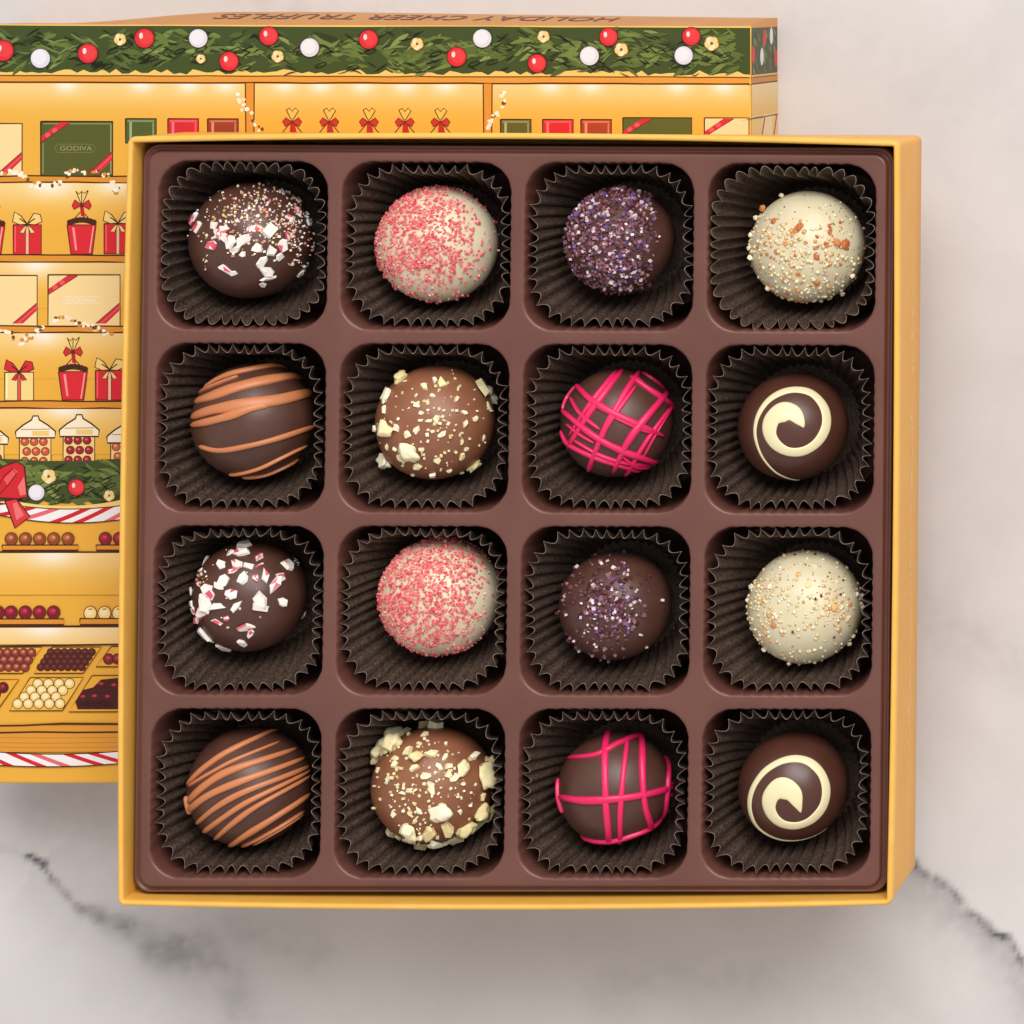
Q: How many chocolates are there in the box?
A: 16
